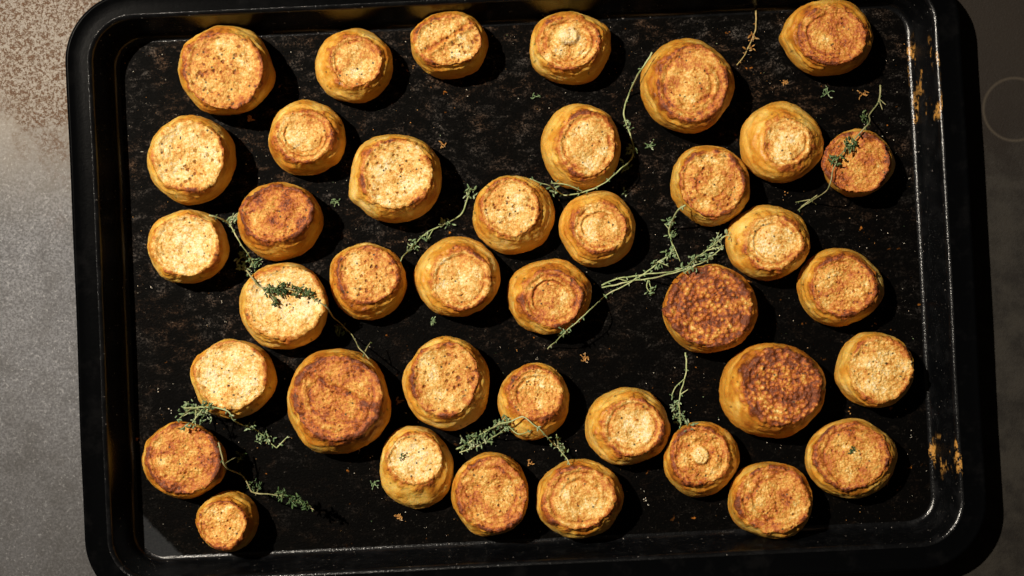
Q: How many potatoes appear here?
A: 39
